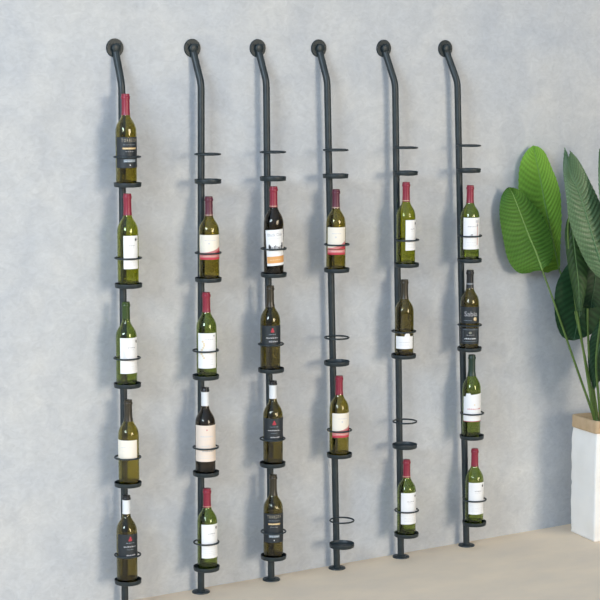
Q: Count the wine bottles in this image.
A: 22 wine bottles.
